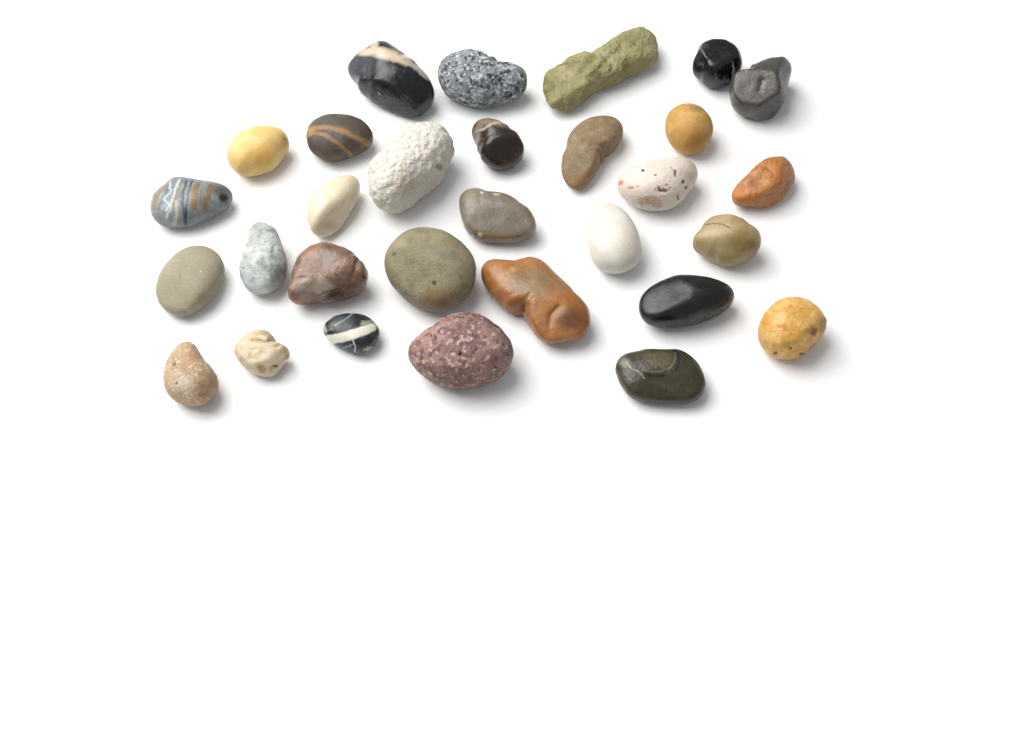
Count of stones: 30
